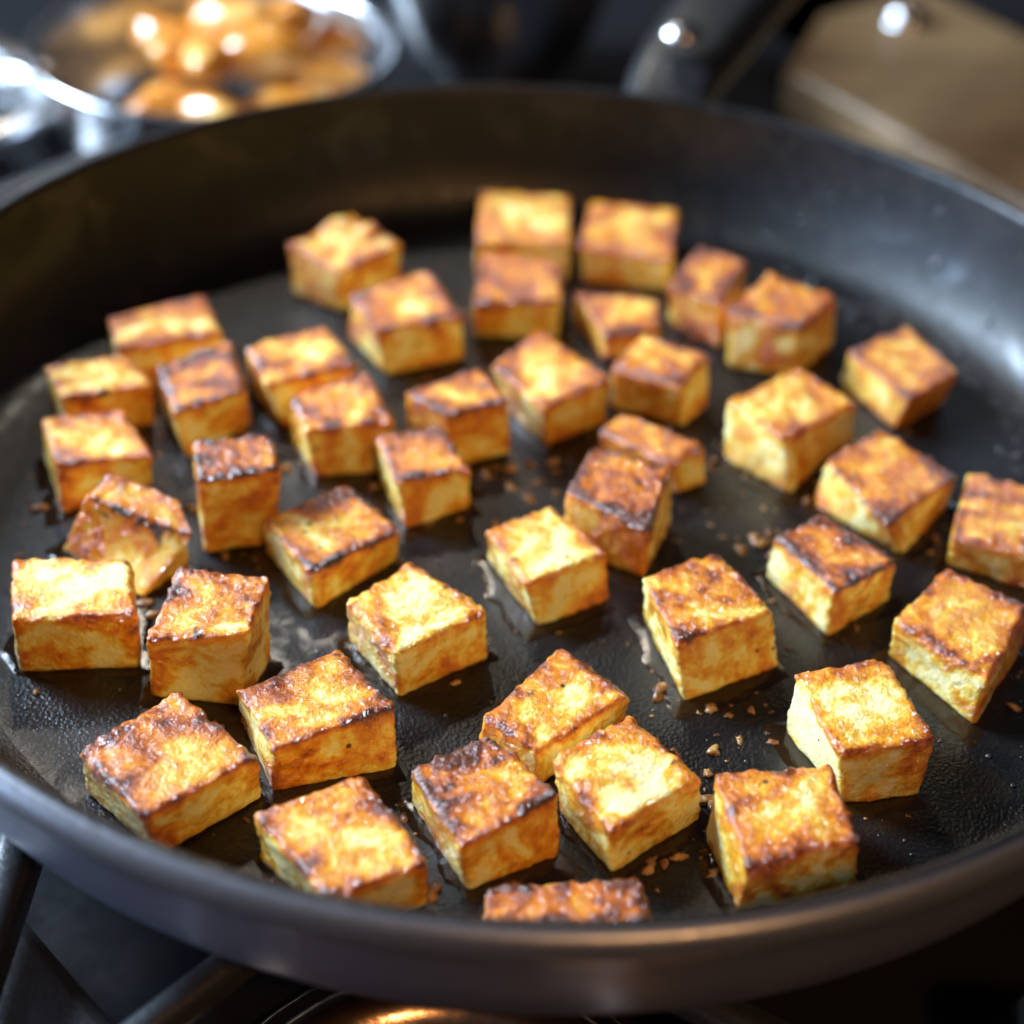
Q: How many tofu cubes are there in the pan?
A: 43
